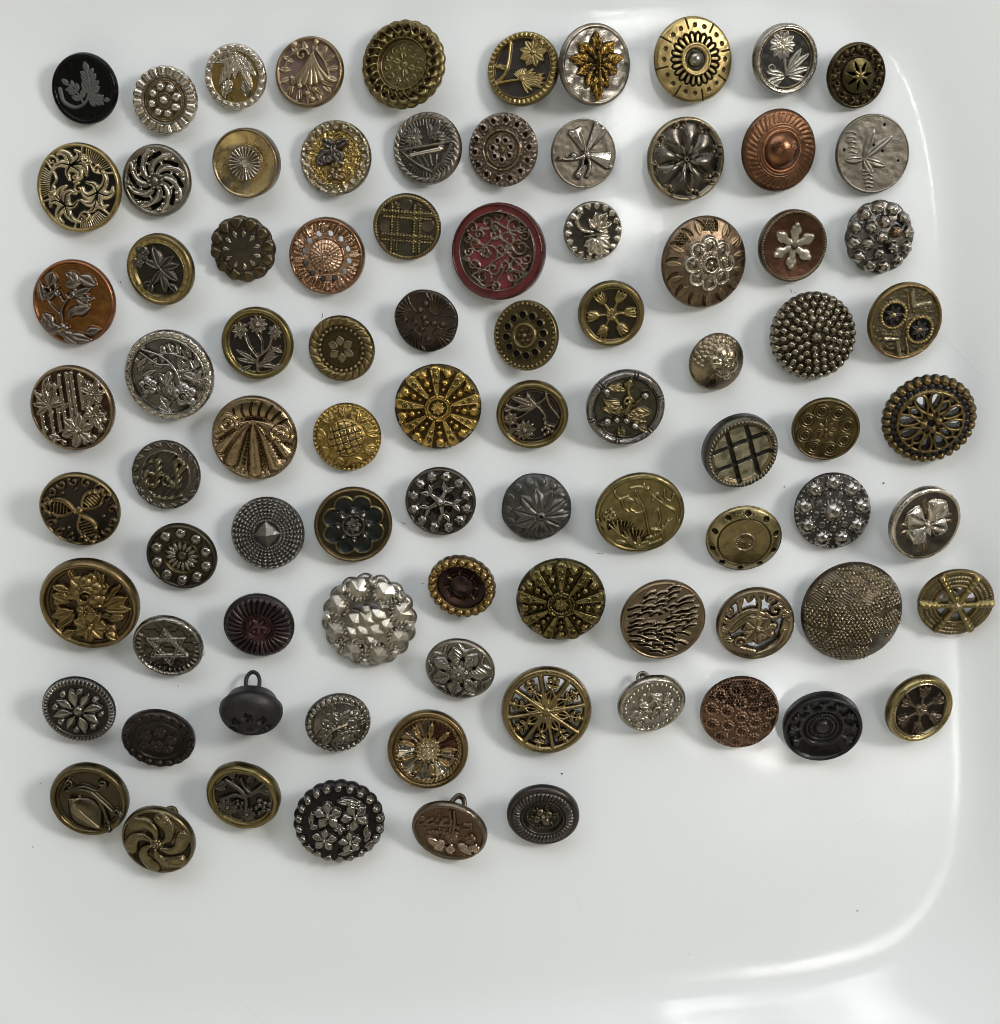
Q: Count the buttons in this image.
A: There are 86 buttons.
